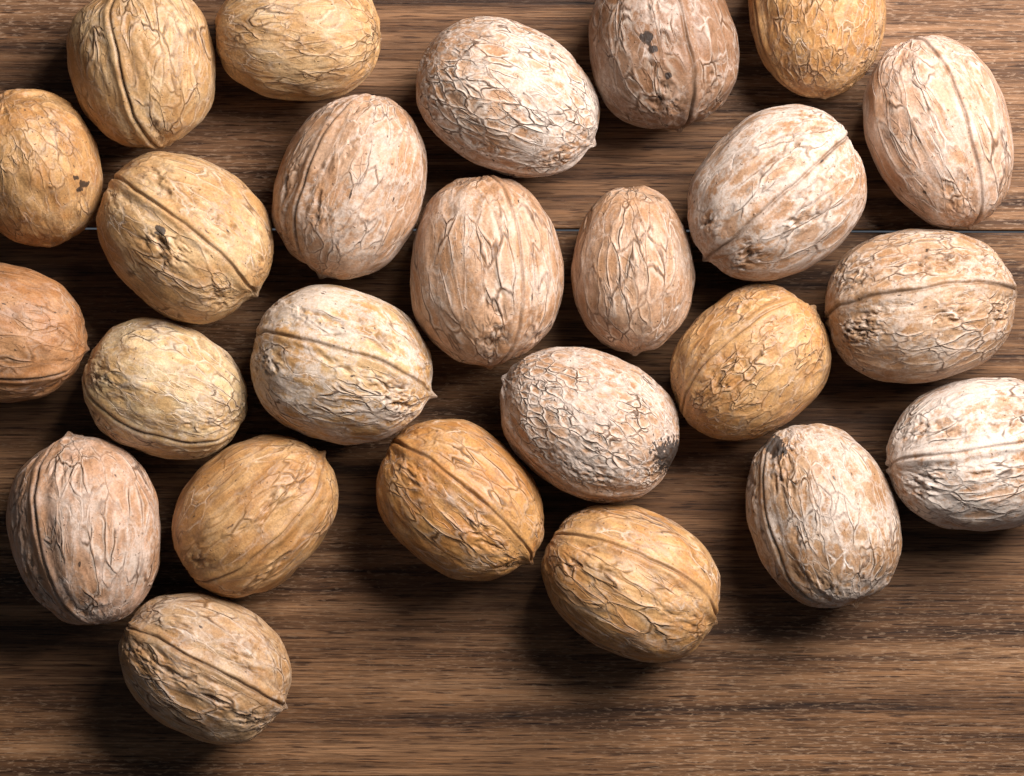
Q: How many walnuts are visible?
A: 25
